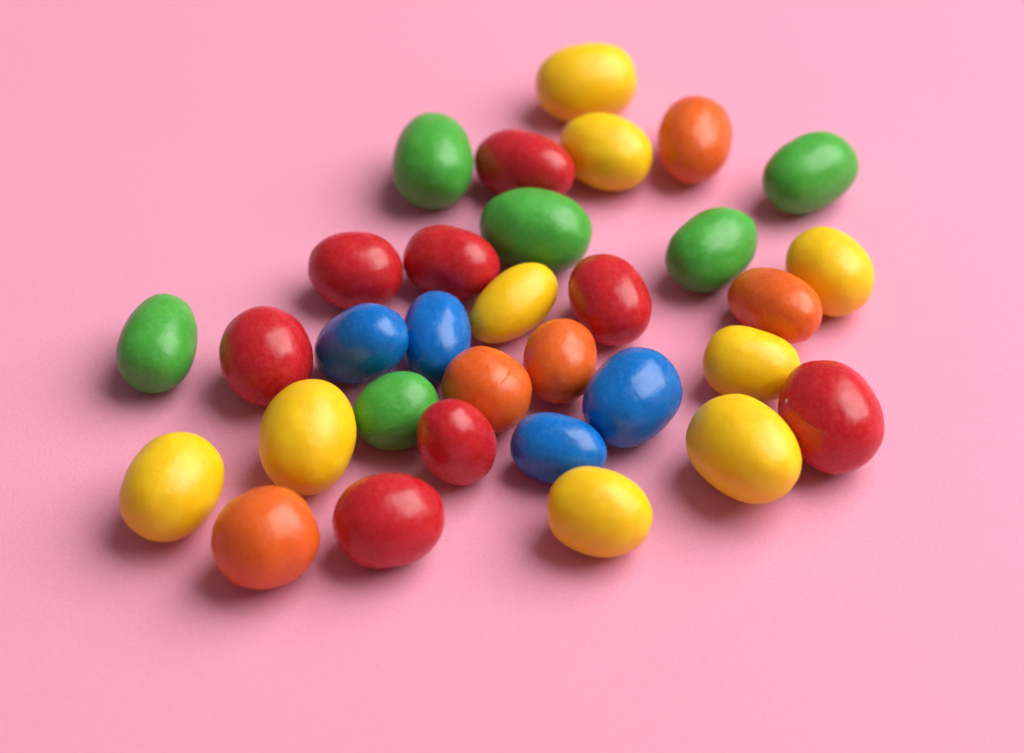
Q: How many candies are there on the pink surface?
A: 32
